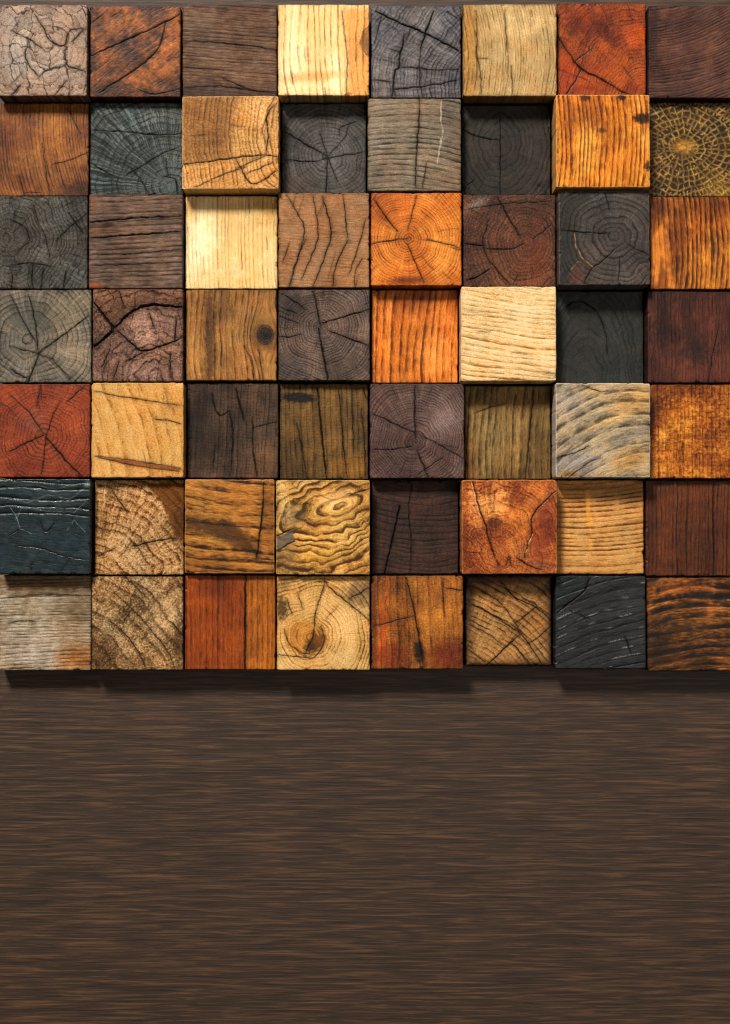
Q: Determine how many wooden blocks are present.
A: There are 56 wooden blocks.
